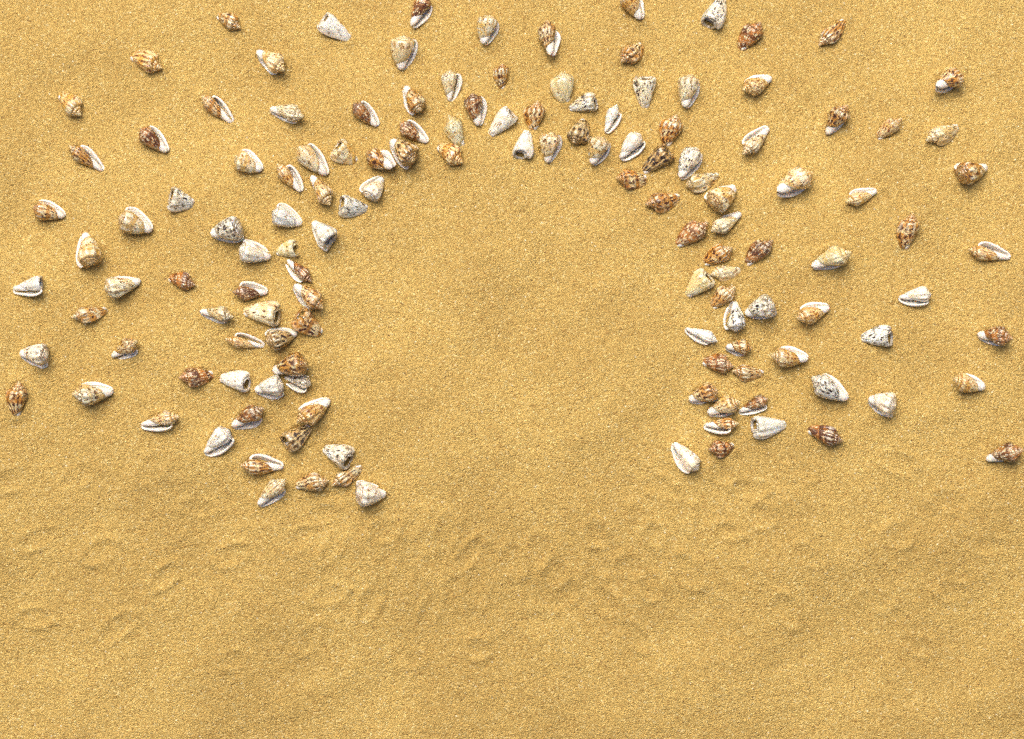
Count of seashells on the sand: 137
